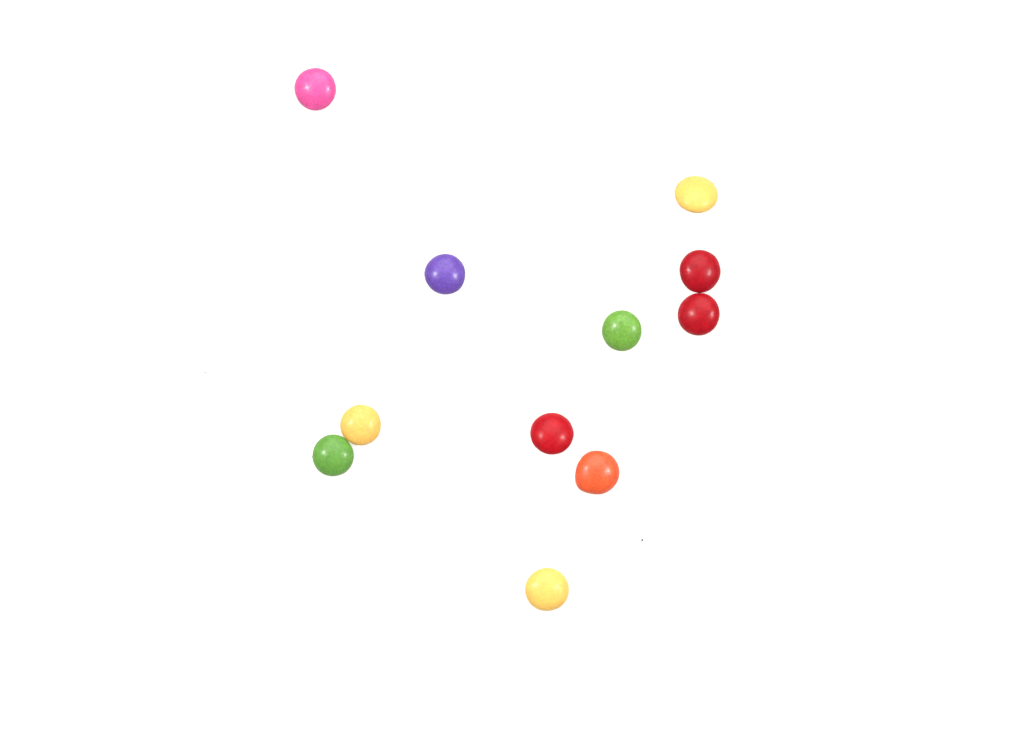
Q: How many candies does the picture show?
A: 11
